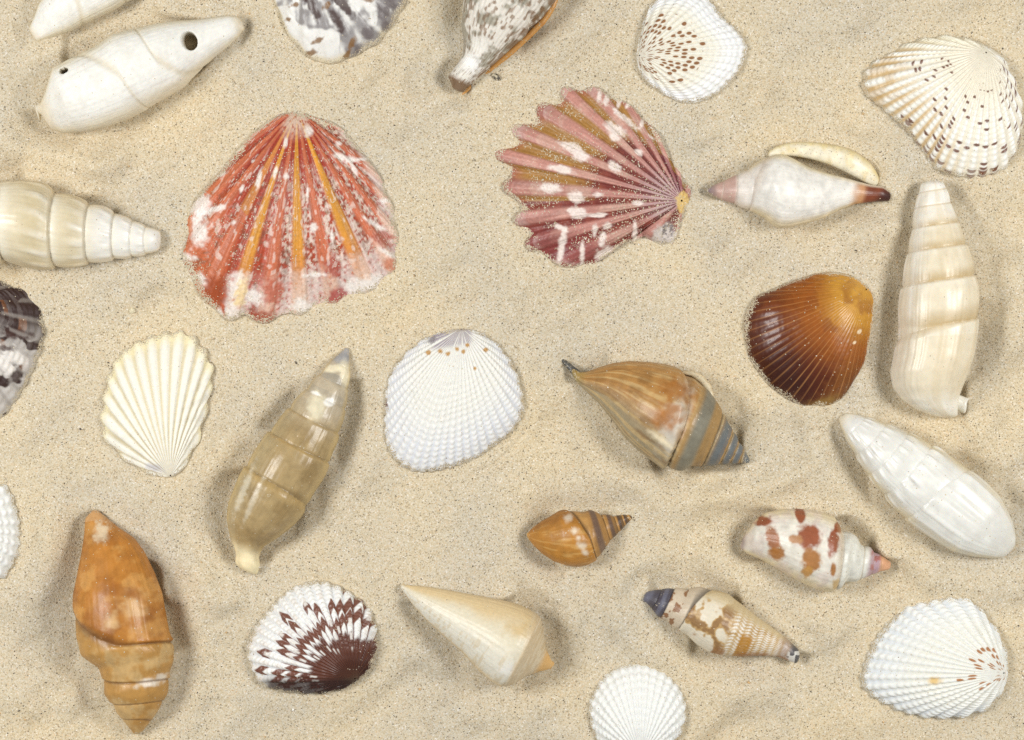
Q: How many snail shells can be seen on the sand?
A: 14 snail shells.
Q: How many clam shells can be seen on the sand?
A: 13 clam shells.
